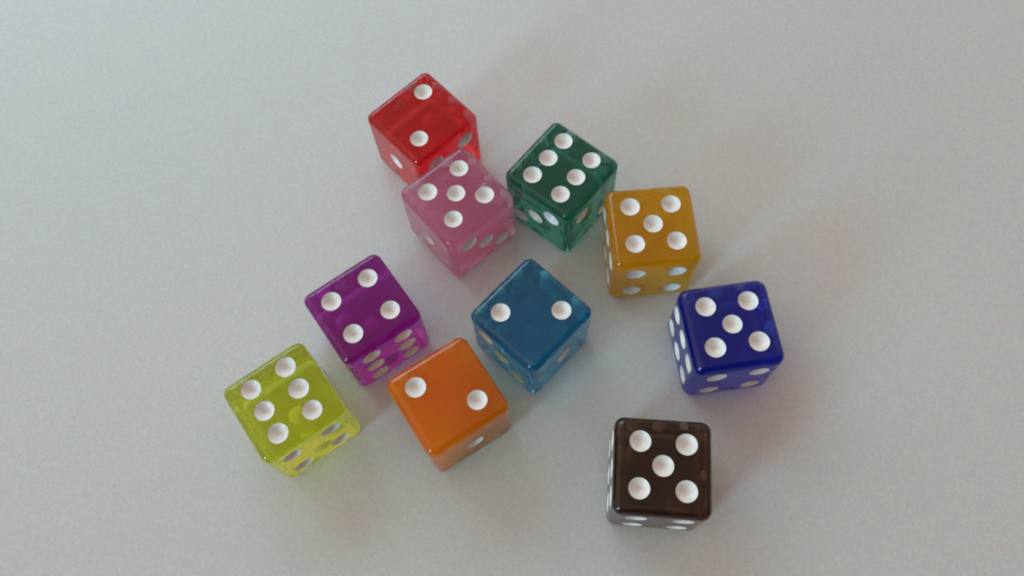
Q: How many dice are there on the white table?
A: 10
